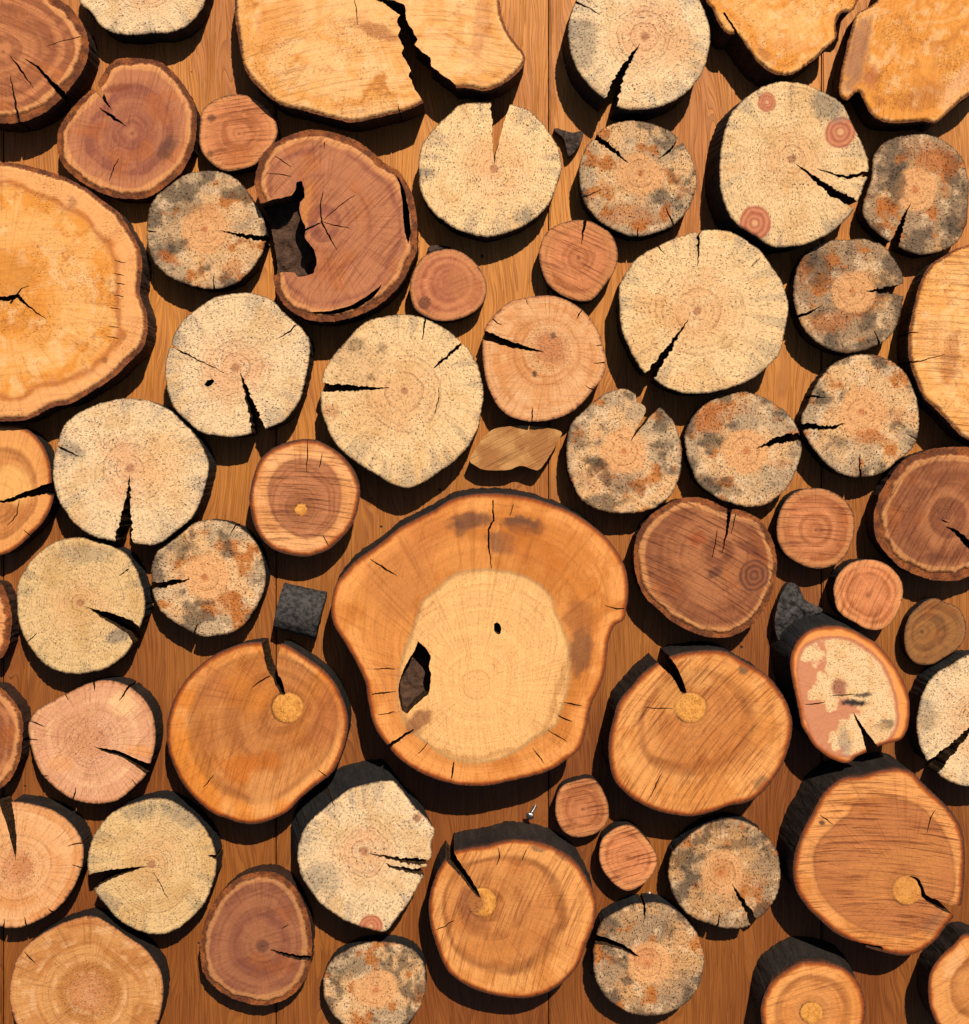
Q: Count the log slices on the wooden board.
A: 58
